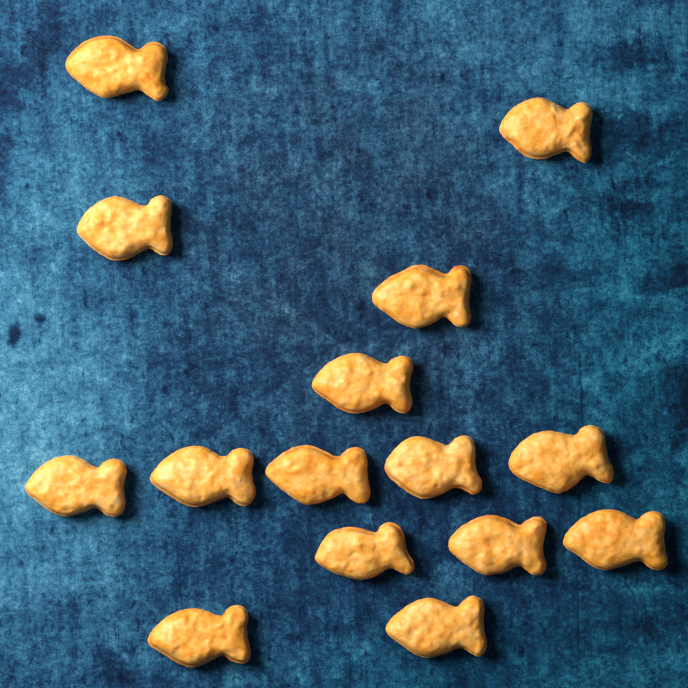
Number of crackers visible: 15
